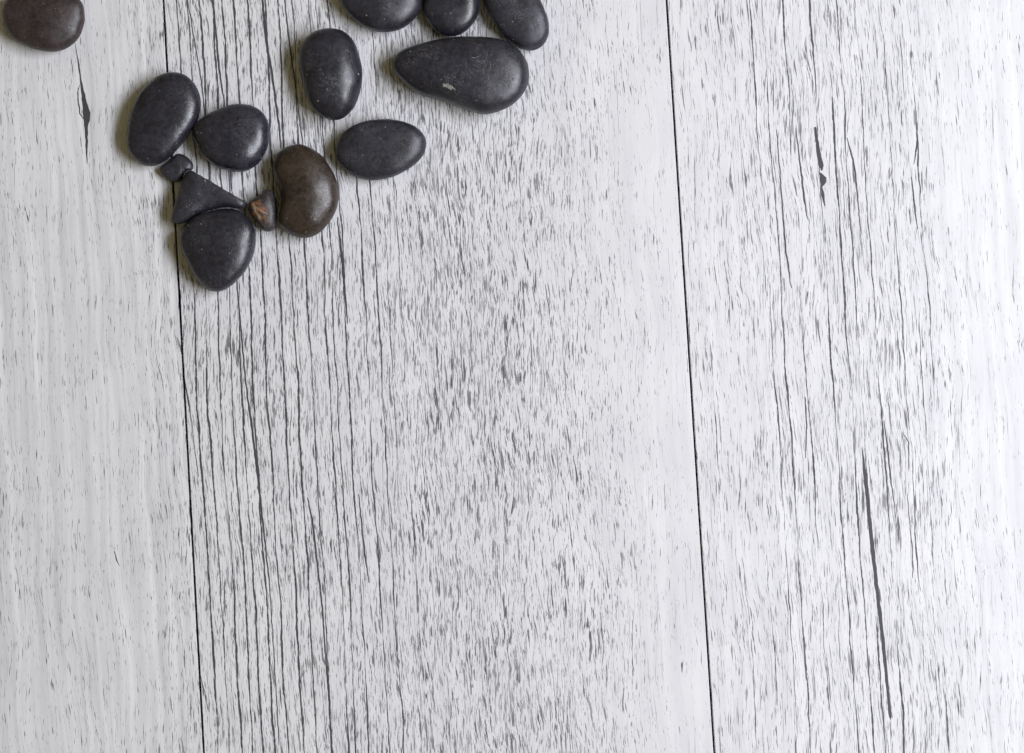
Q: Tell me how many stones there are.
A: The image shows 14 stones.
